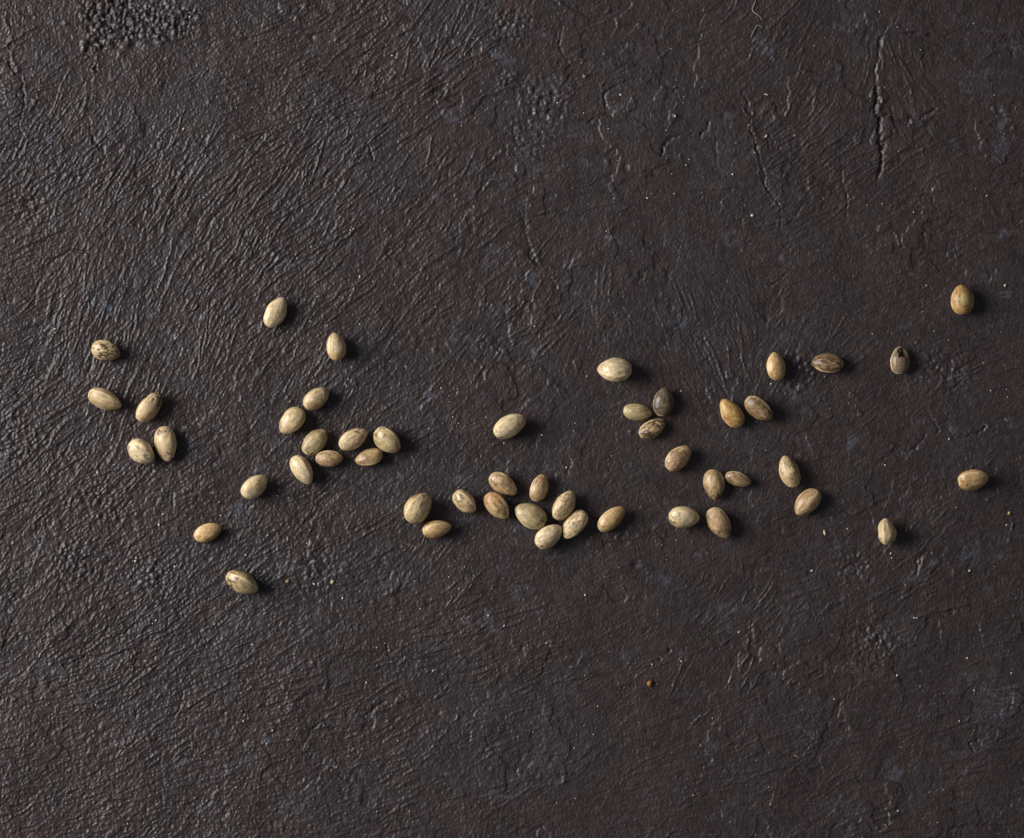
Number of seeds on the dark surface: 49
